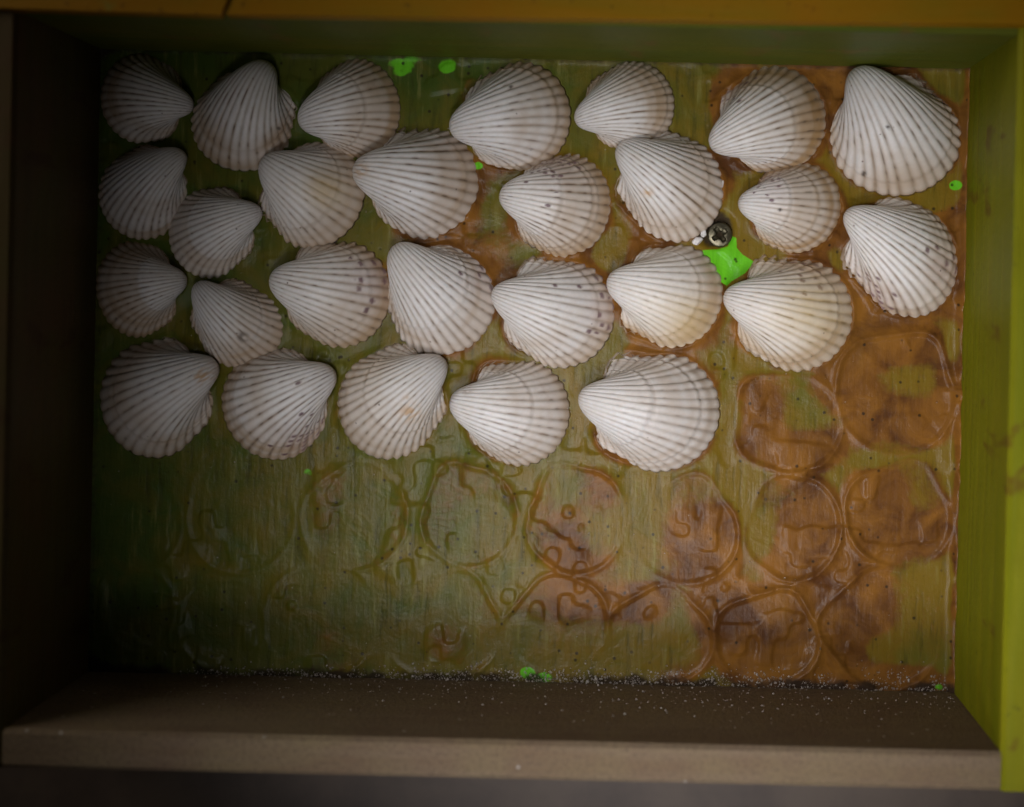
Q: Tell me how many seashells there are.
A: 27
